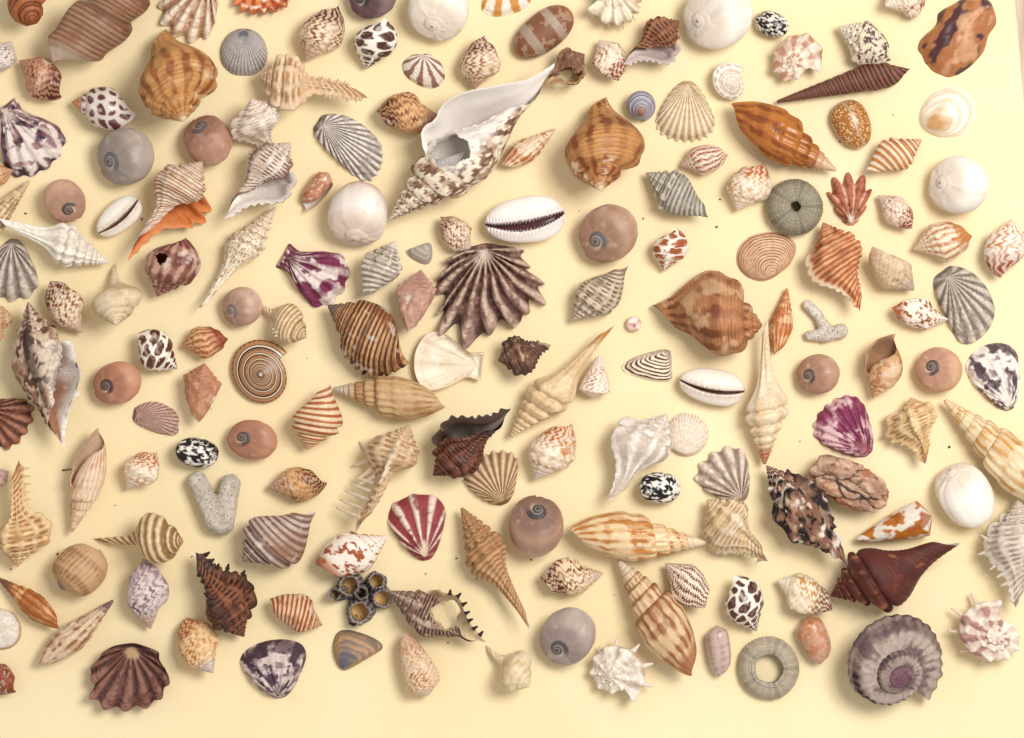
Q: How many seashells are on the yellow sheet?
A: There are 167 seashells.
